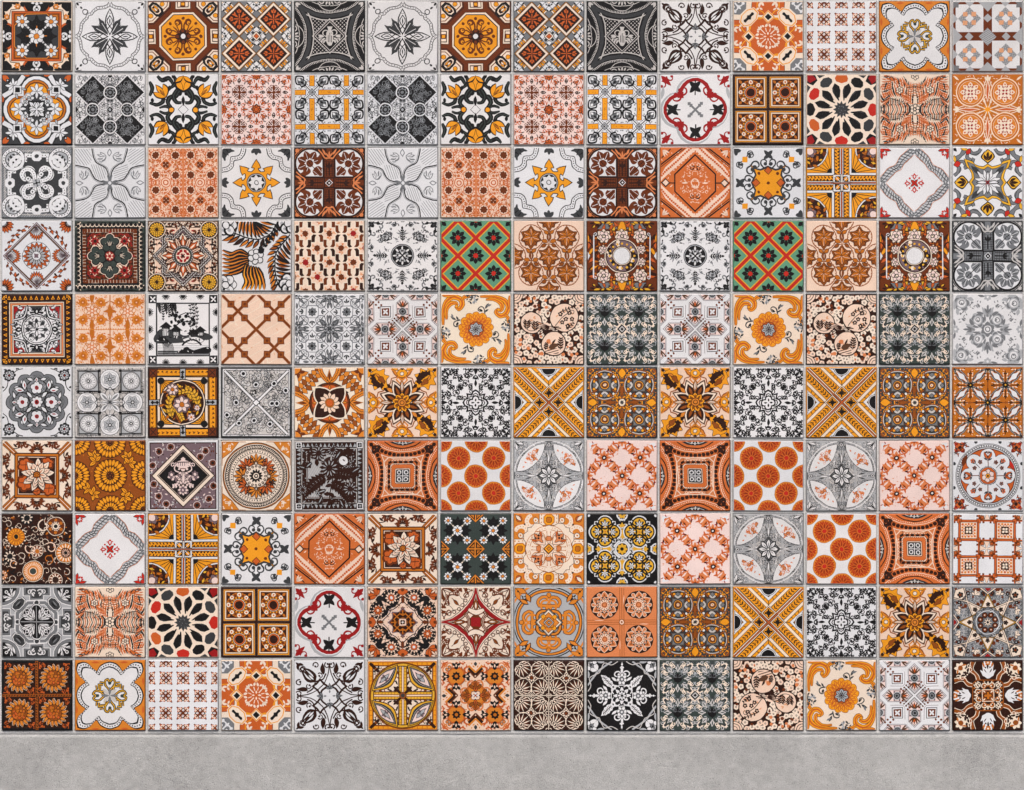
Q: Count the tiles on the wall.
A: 140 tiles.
